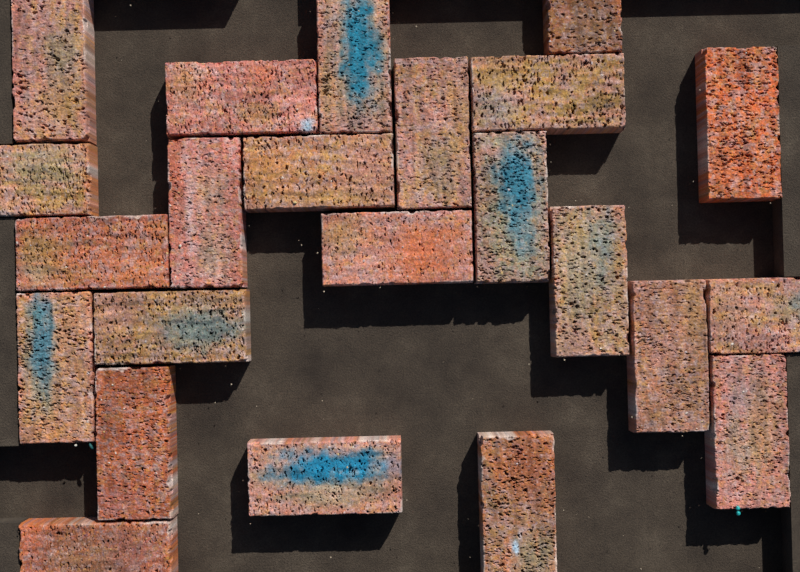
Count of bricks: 23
